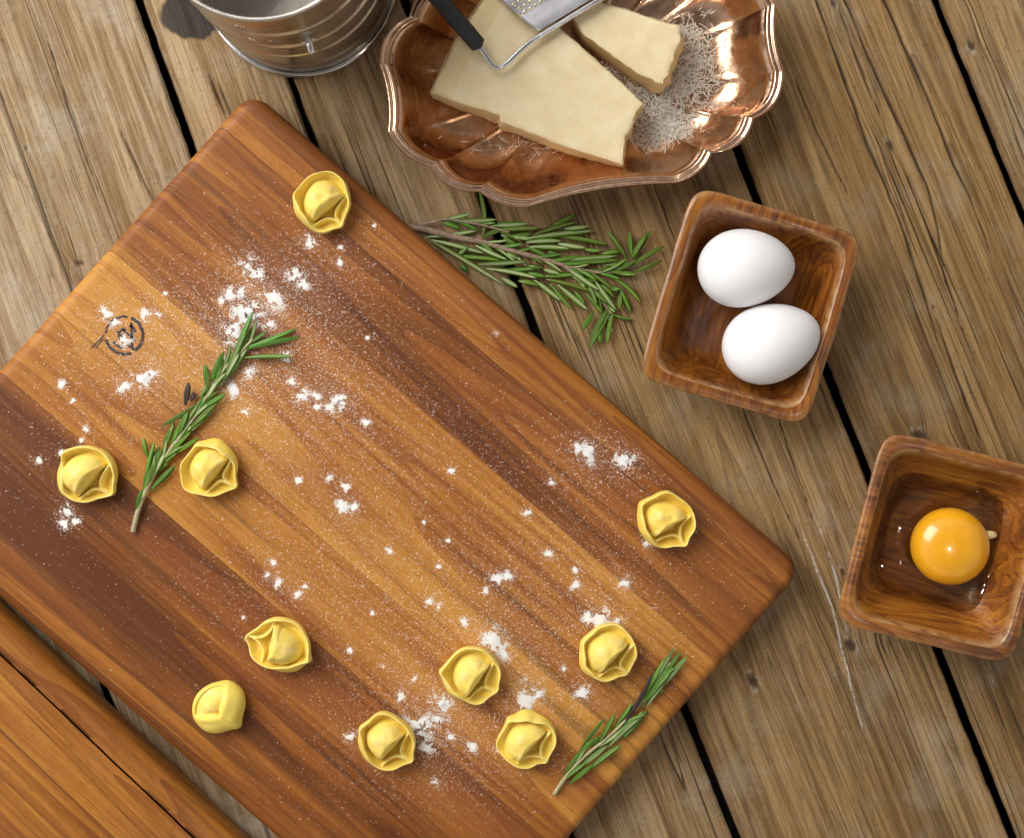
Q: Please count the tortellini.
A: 10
